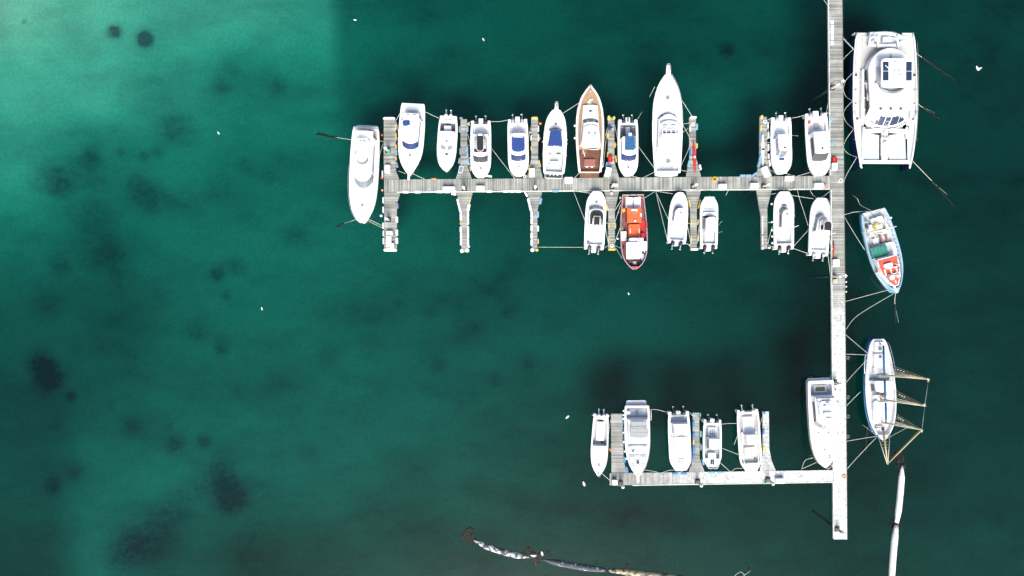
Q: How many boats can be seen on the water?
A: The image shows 26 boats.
